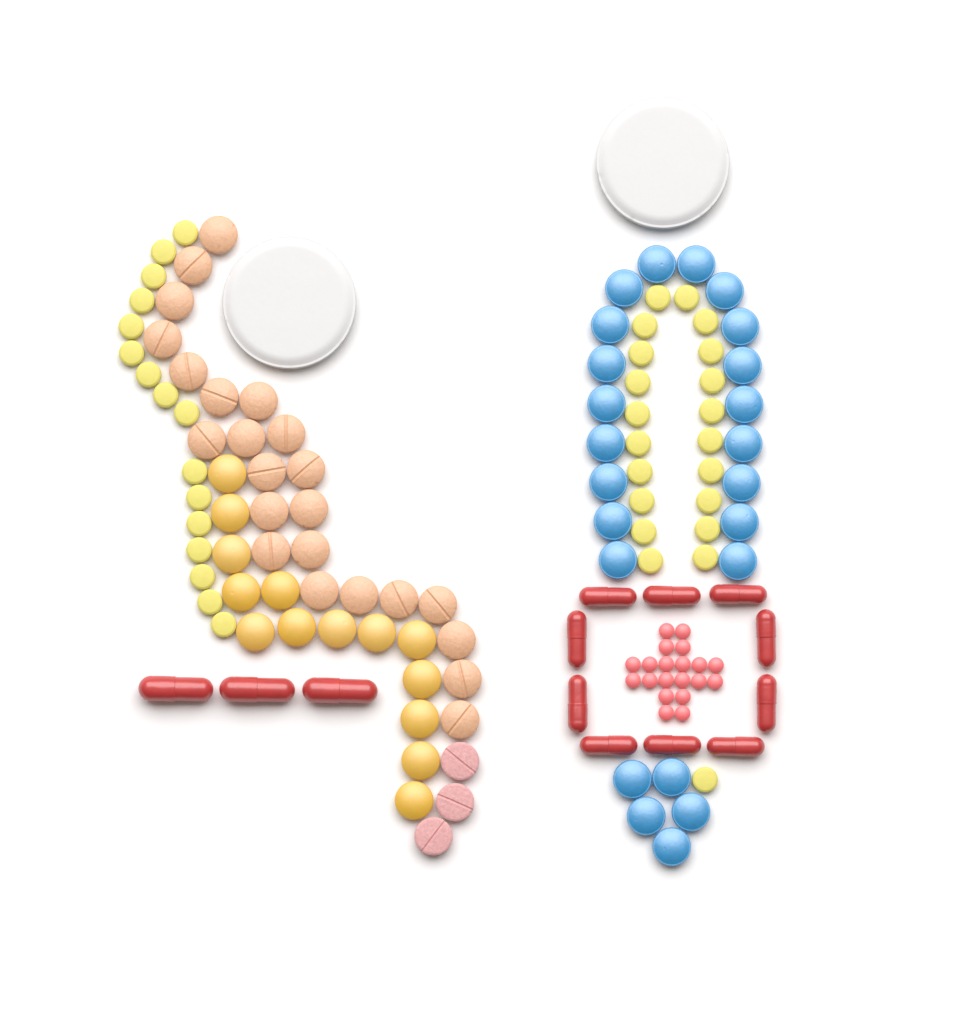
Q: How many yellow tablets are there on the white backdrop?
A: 37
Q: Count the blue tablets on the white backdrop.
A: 23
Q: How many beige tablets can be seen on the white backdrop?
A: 23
